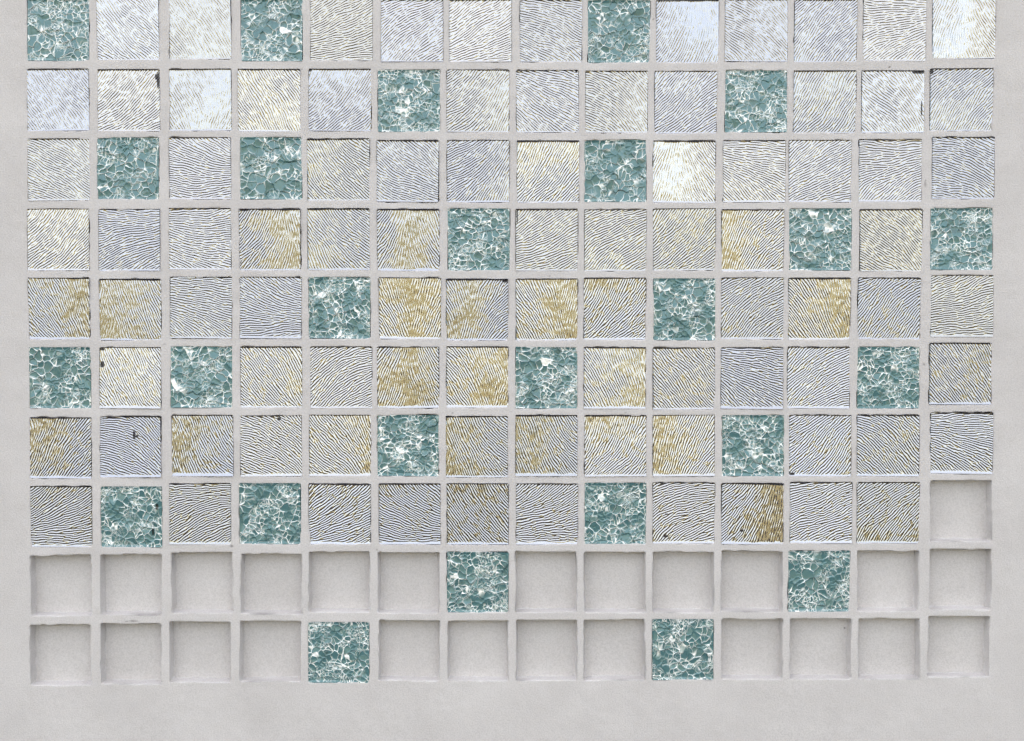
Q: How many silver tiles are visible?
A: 89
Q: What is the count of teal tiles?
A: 26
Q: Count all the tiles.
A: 115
